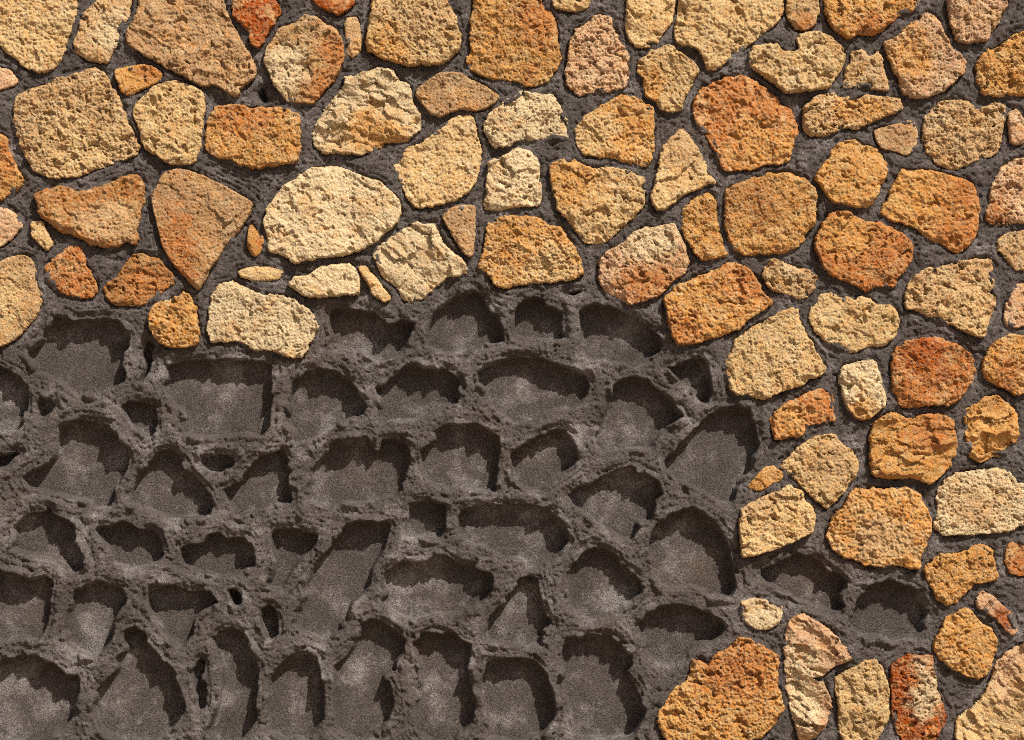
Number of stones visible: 92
